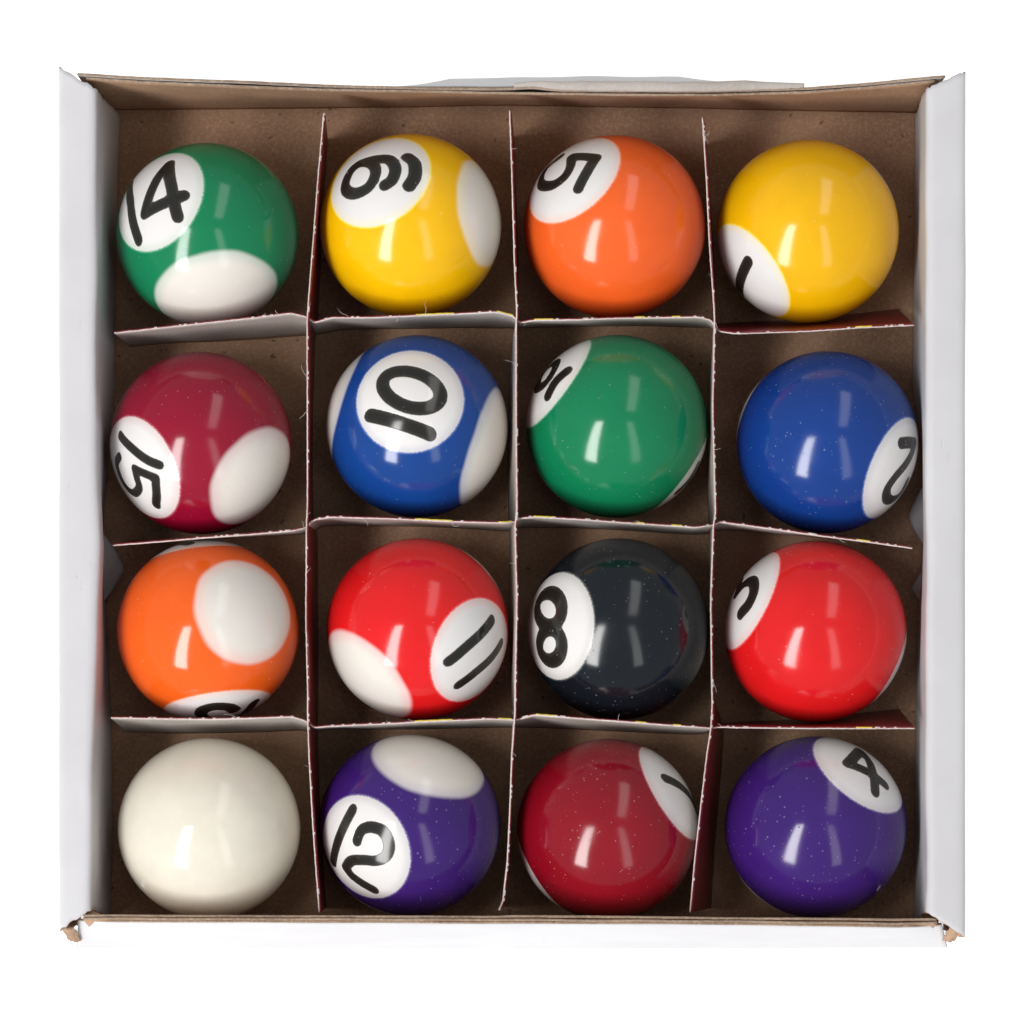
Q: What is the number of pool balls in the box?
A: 16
